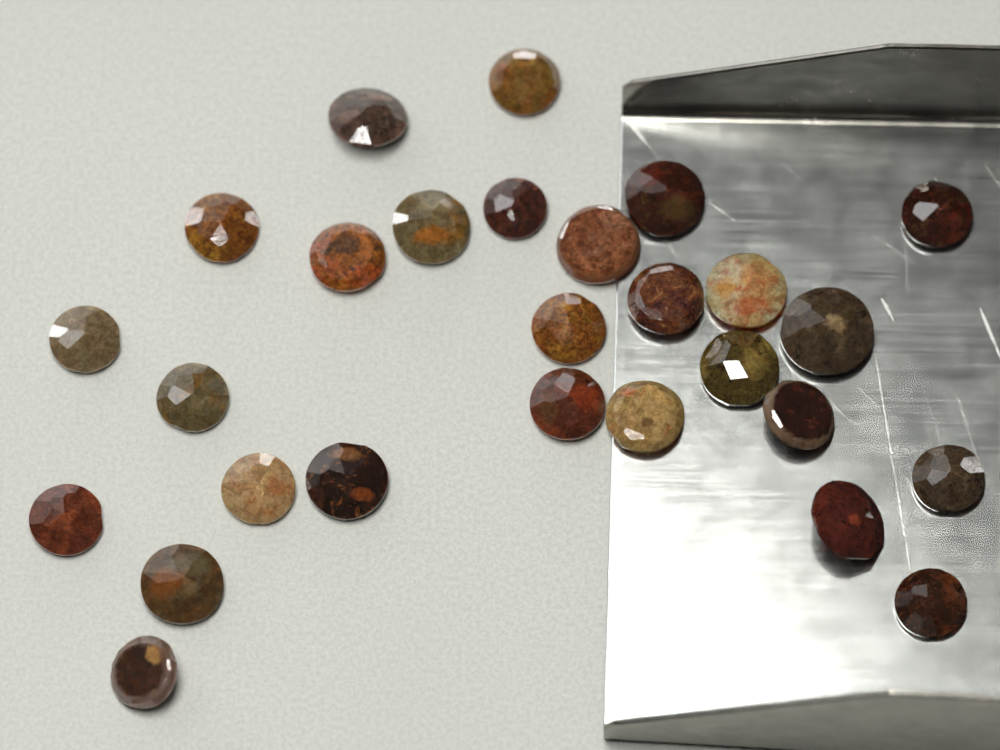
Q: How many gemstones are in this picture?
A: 27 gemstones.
